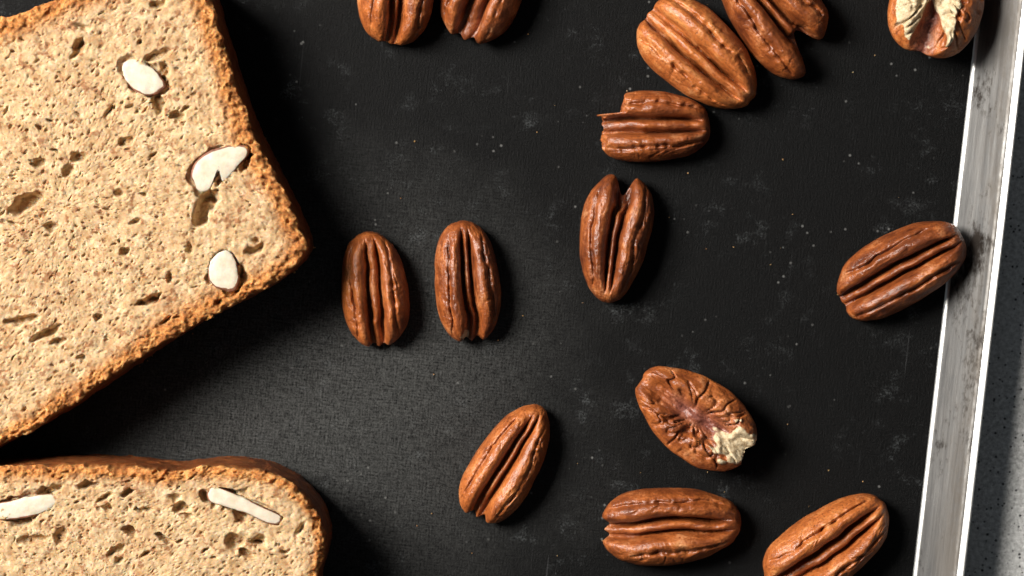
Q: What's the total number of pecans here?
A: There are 14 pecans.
